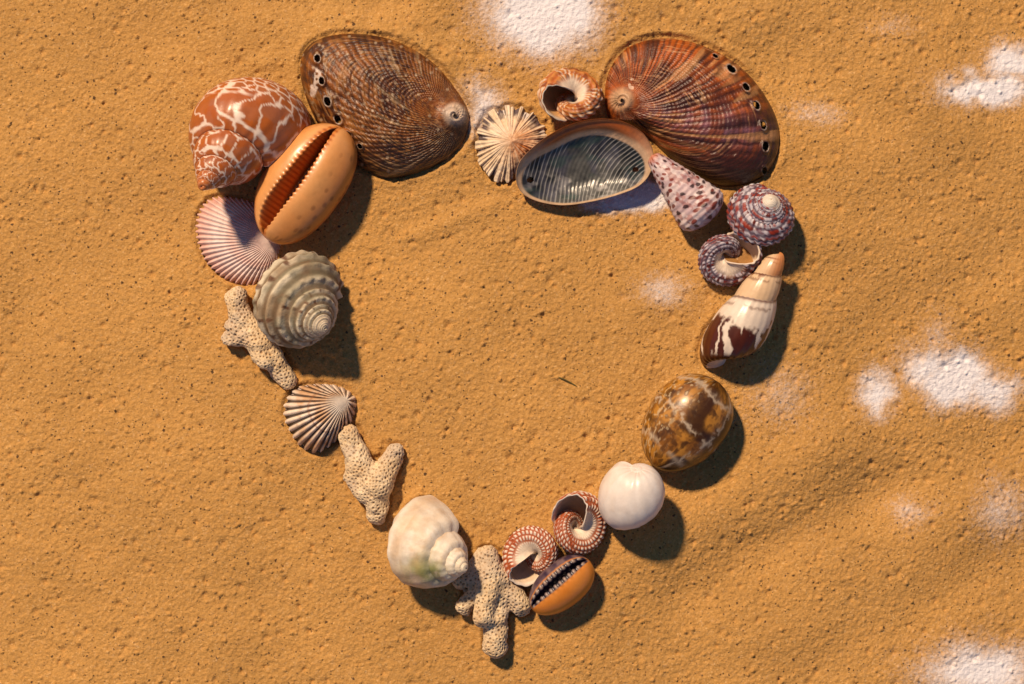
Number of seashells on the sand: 20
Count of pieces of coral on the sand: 3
